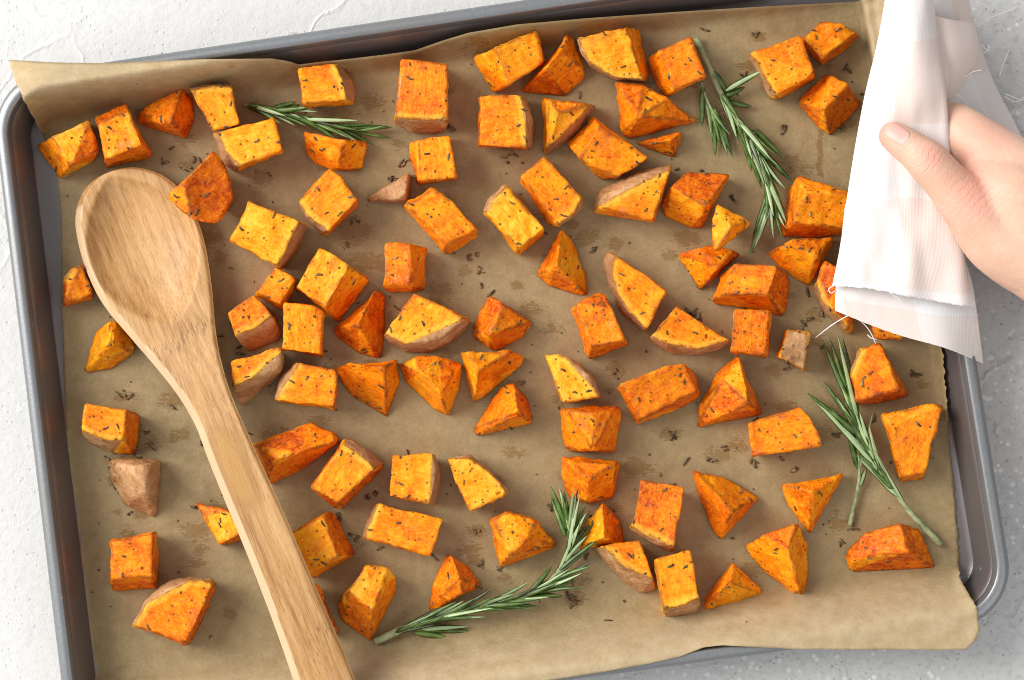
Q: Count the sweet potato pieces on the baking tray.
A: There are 91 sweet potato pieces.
